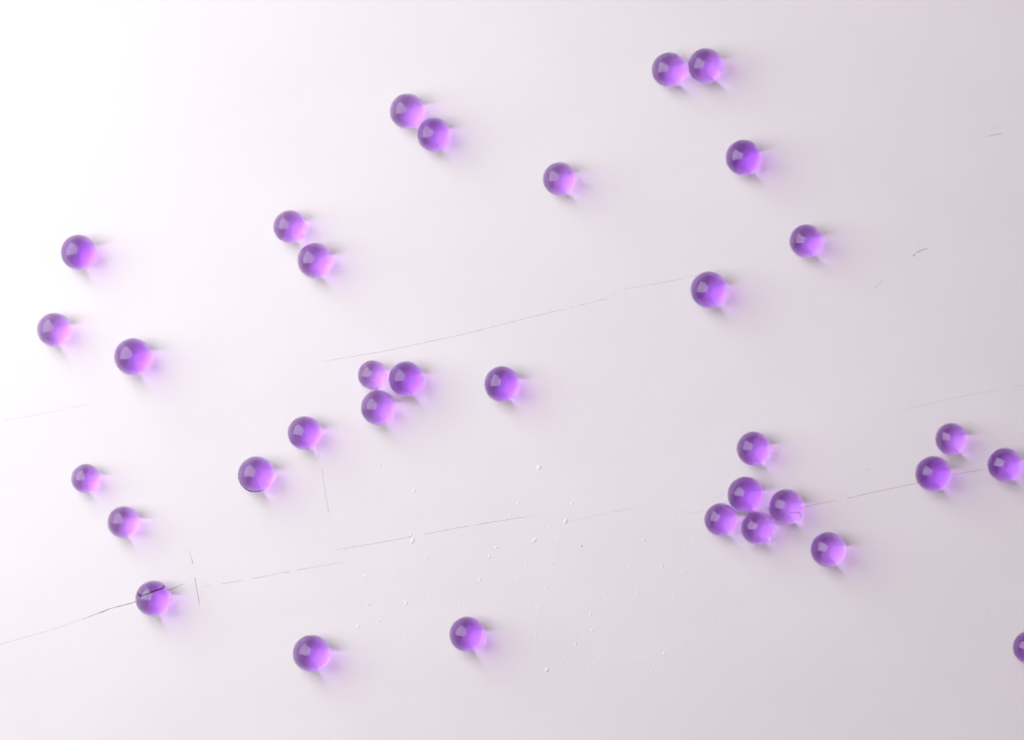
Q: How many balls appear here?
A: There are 34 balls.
